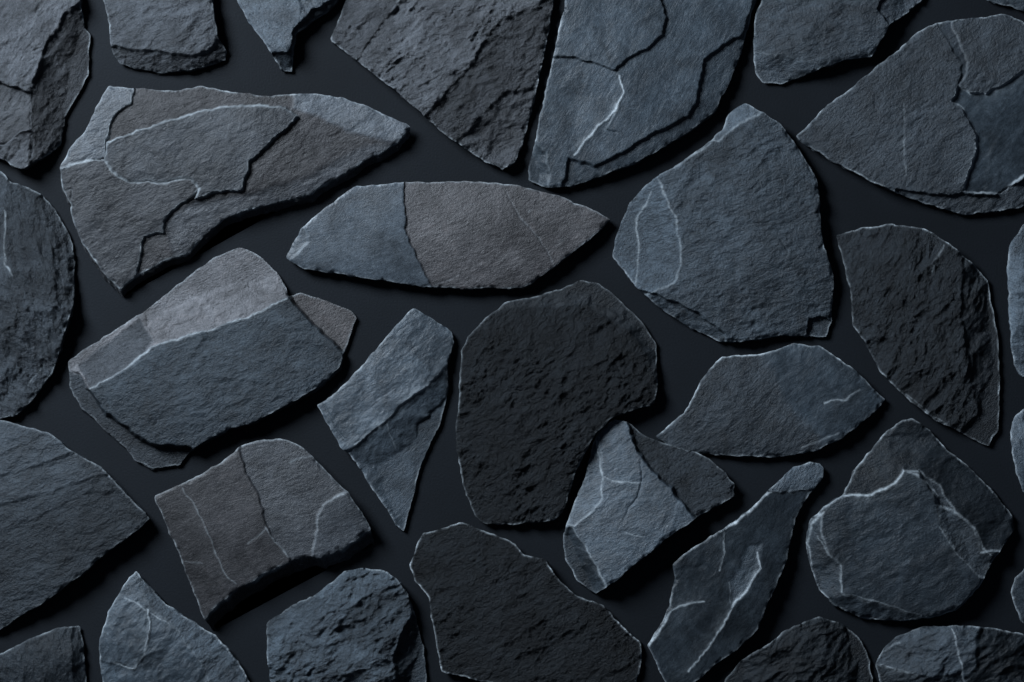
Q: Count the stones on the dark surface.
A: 31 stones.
